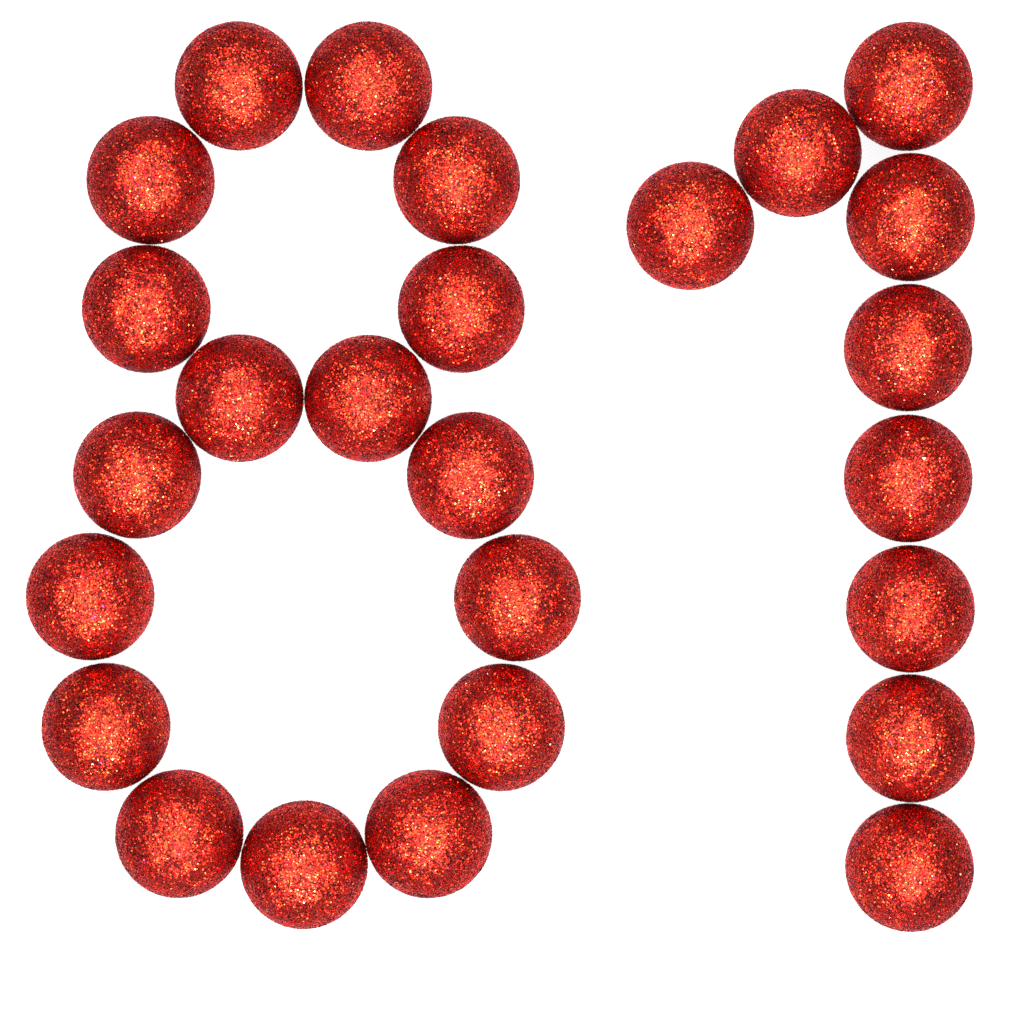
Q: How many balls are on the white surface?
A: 26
